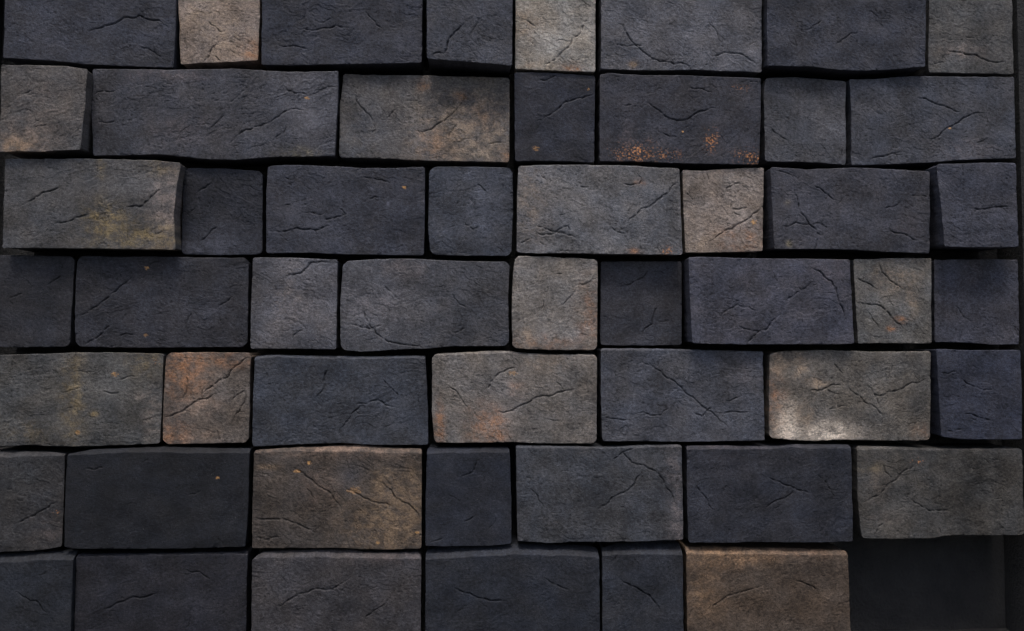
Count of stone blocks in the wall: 52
